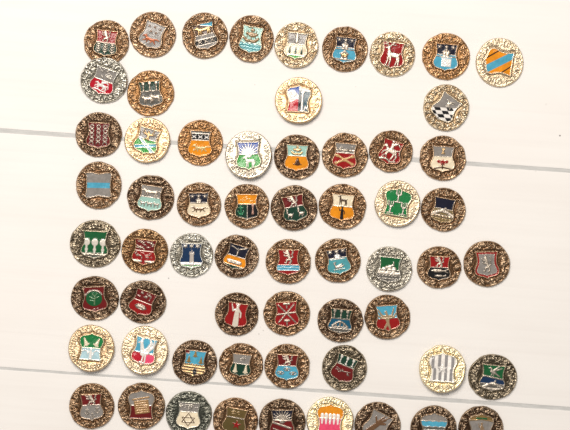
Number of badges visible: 61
